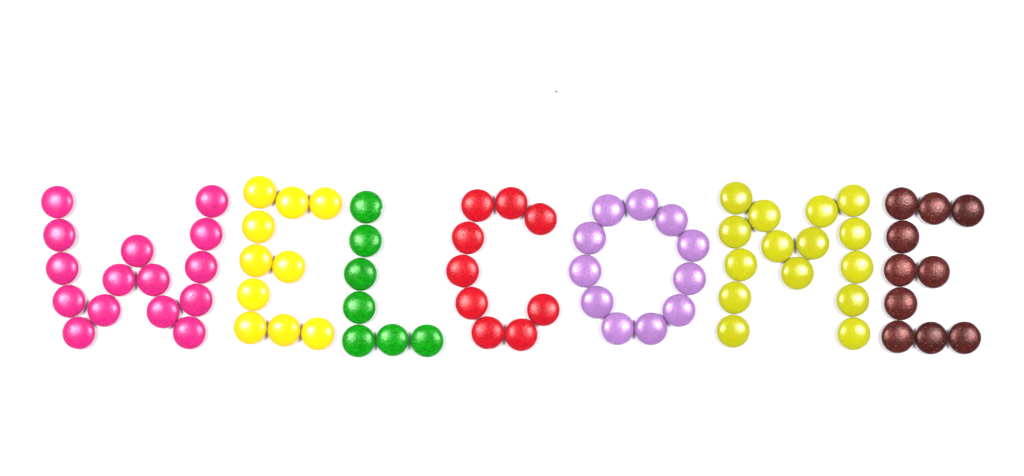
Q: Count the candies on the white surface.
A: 77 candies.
